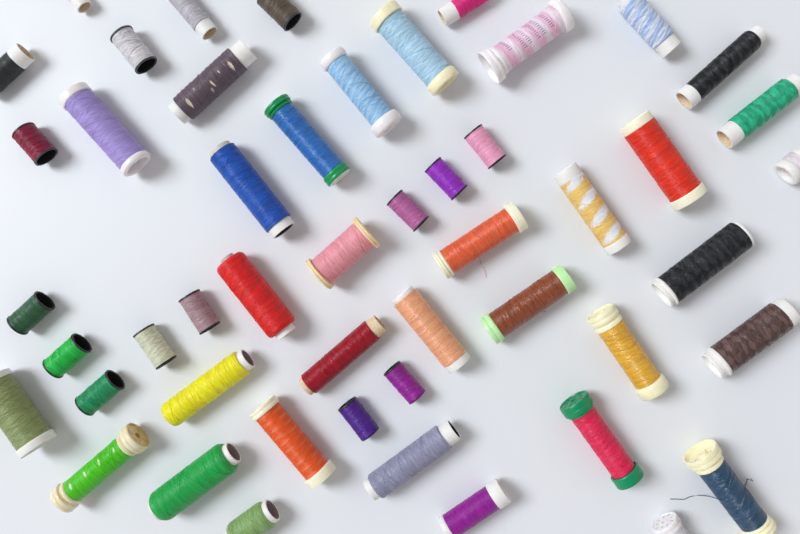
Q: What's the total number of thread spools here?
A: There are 50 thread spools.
